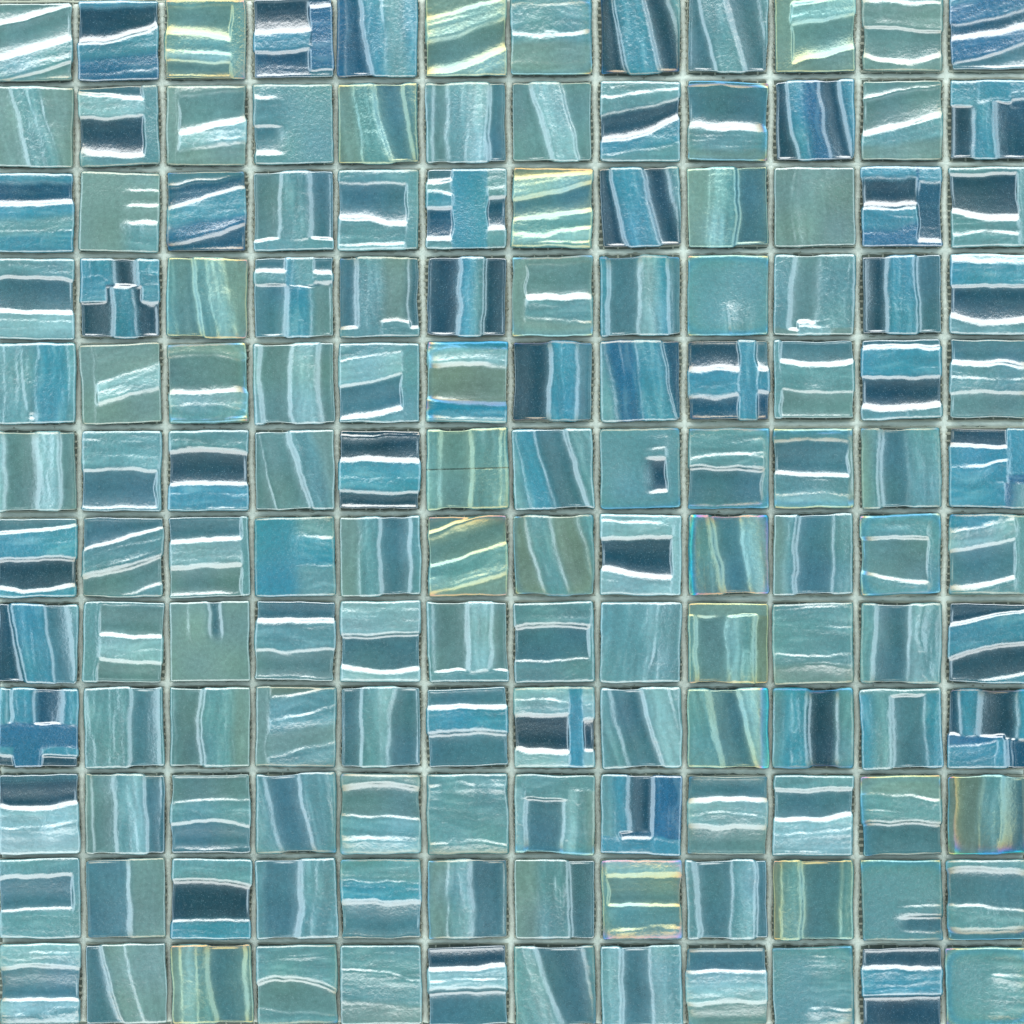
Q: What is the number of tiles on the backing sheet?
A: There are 144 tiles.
